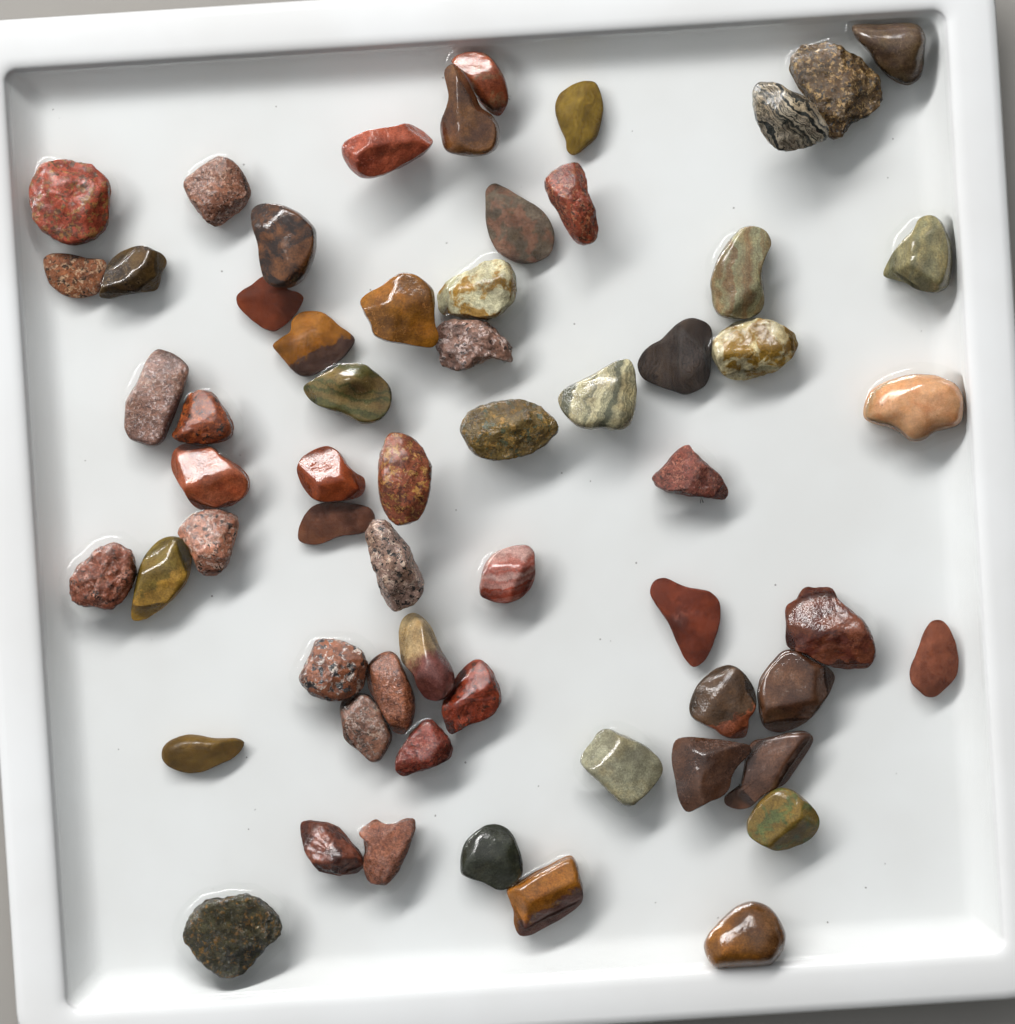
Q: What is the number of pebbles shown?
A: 61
